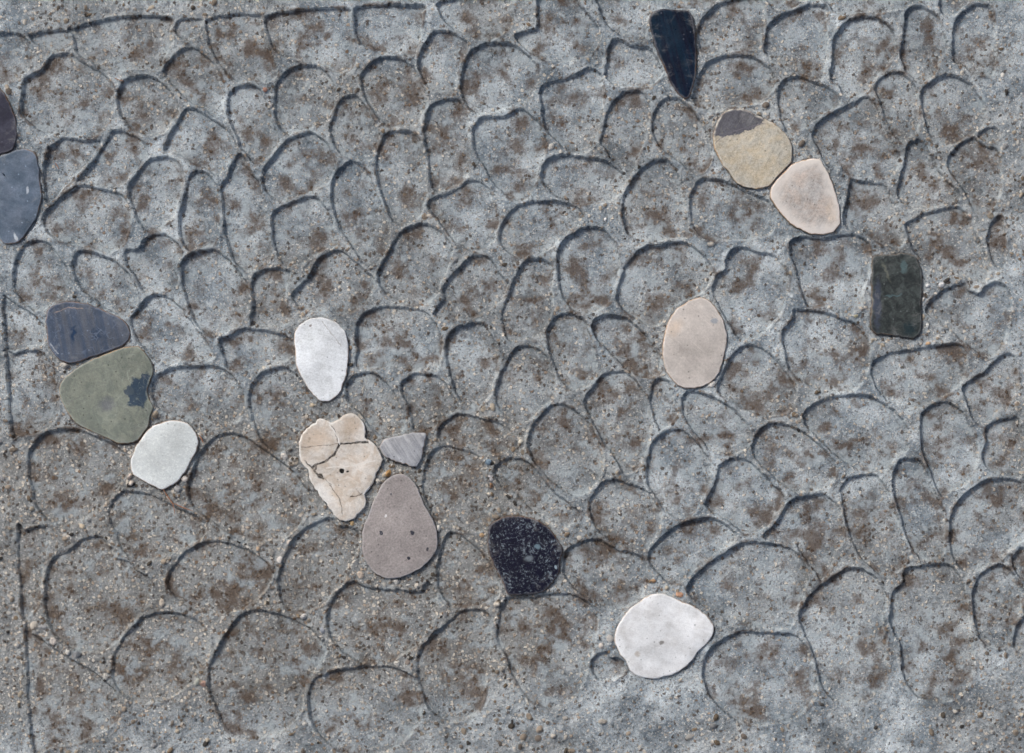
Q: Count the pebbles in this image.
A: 16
